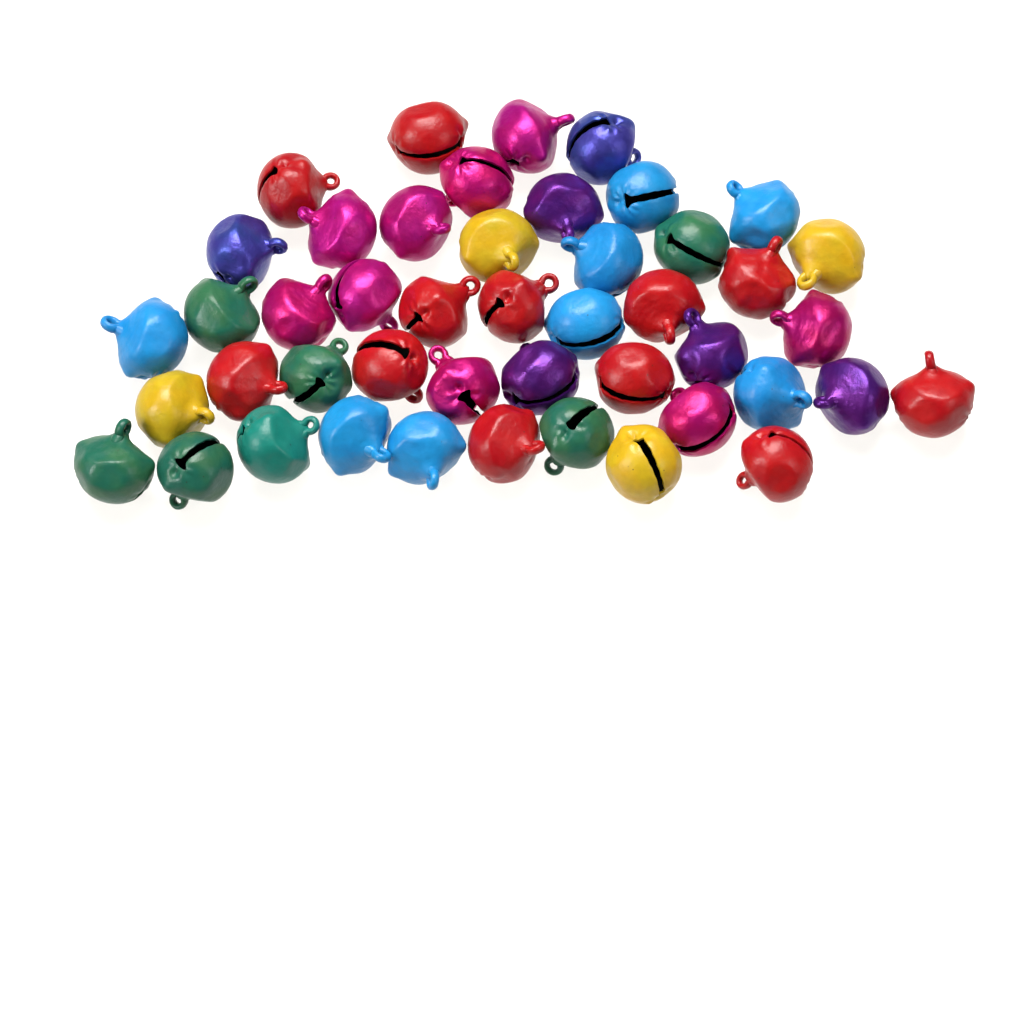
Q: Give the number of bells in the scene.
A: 46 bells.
